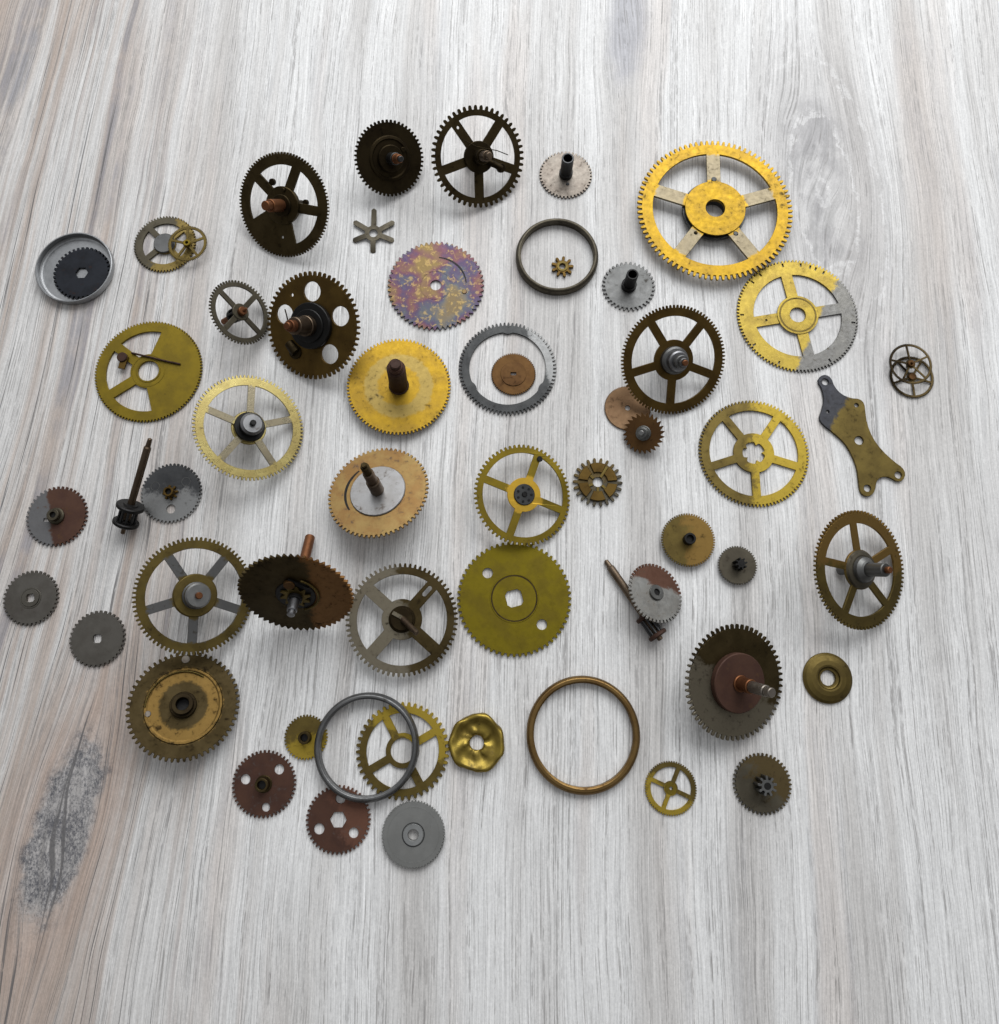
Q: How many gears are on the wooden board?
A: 49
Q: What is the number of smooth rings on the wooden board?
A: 3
